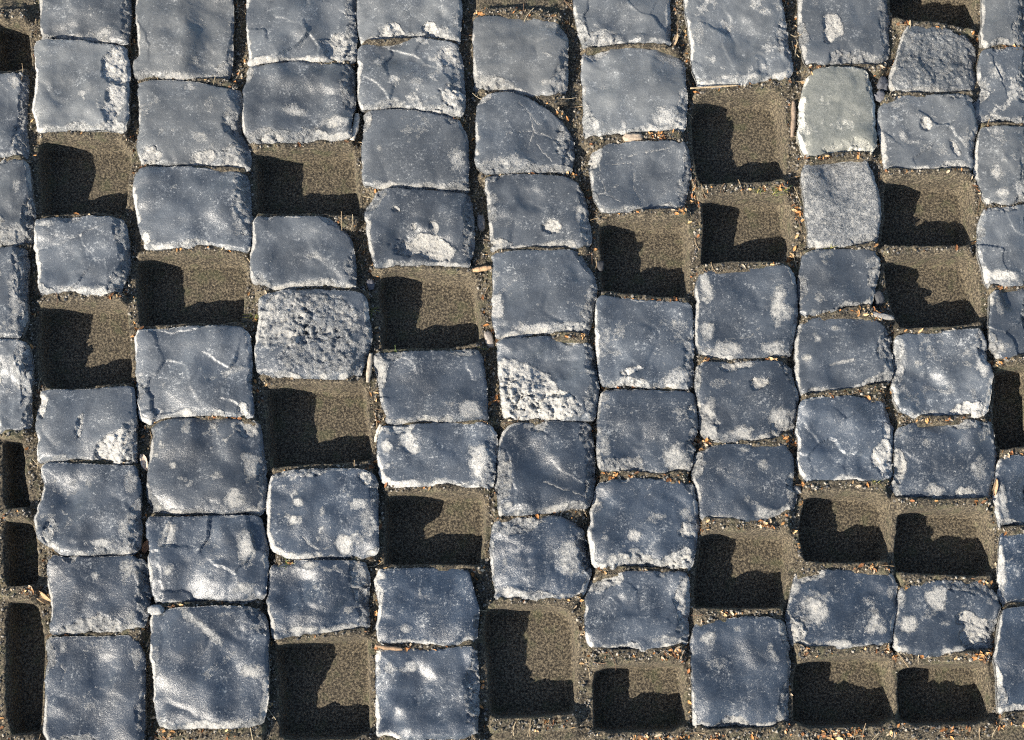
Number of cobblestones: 71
